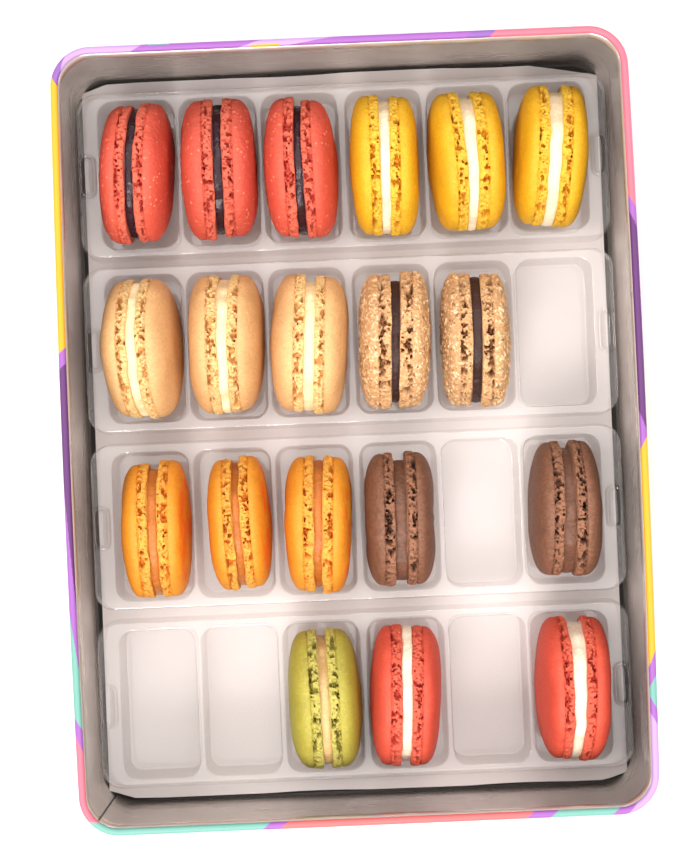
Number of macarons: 19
